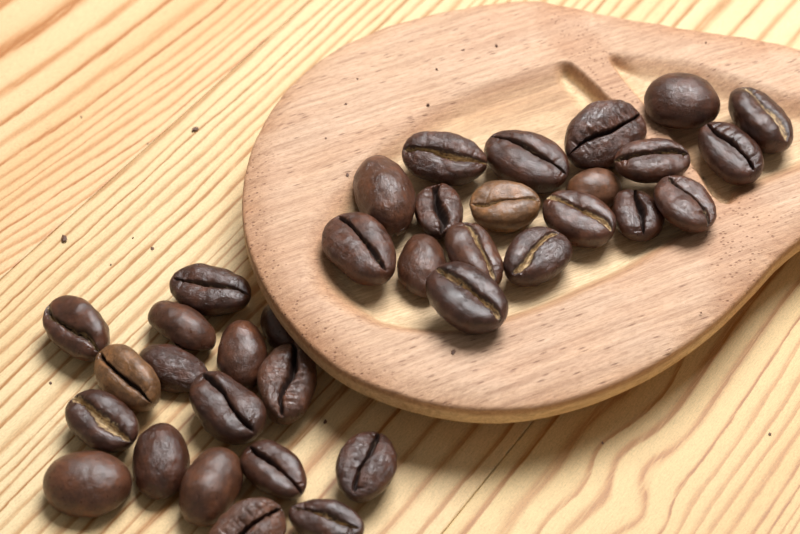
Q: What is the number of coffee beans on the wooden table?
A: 36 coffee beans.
